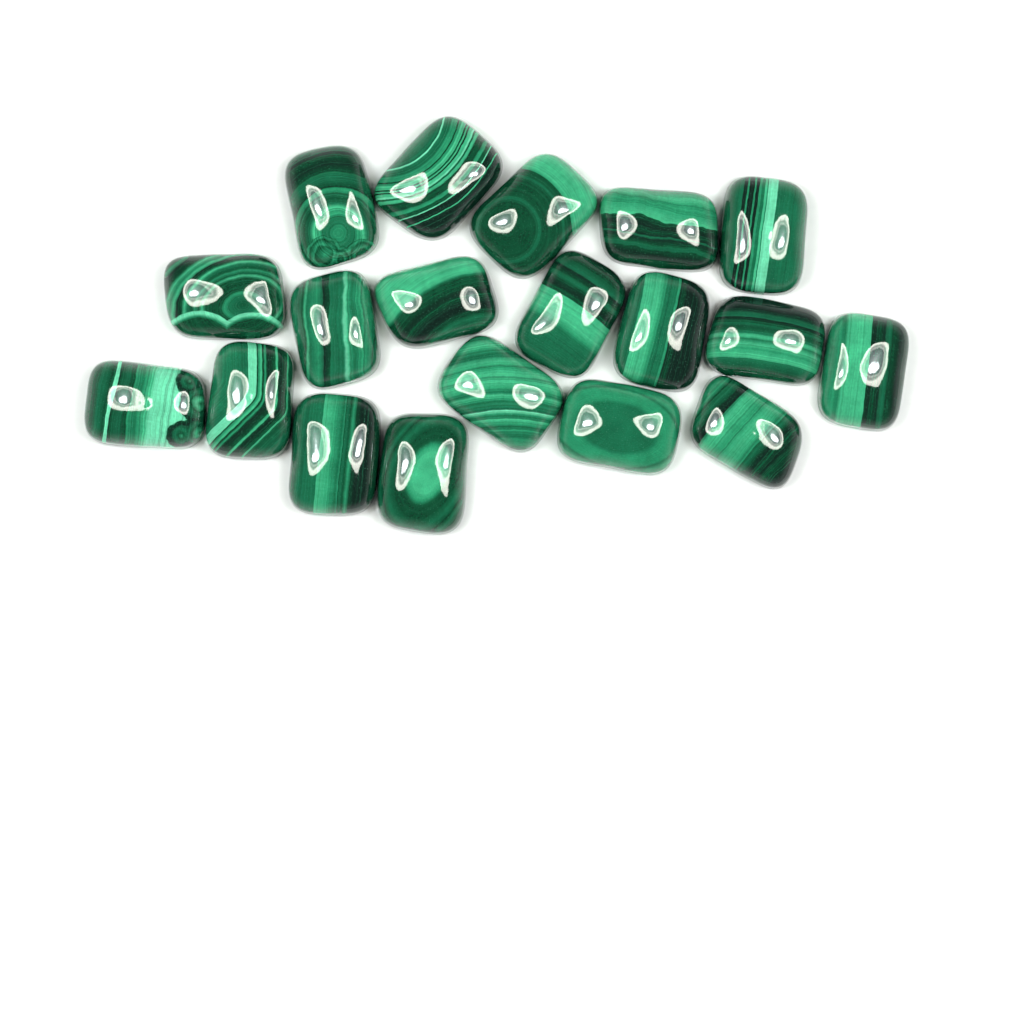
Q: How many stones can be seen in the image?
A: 19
